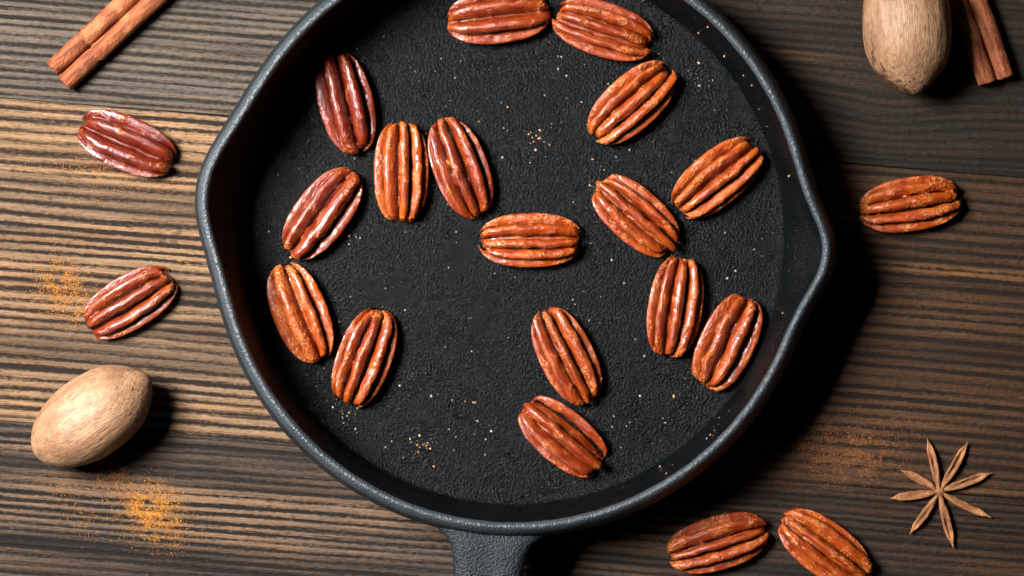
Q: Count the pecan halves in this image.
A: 21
